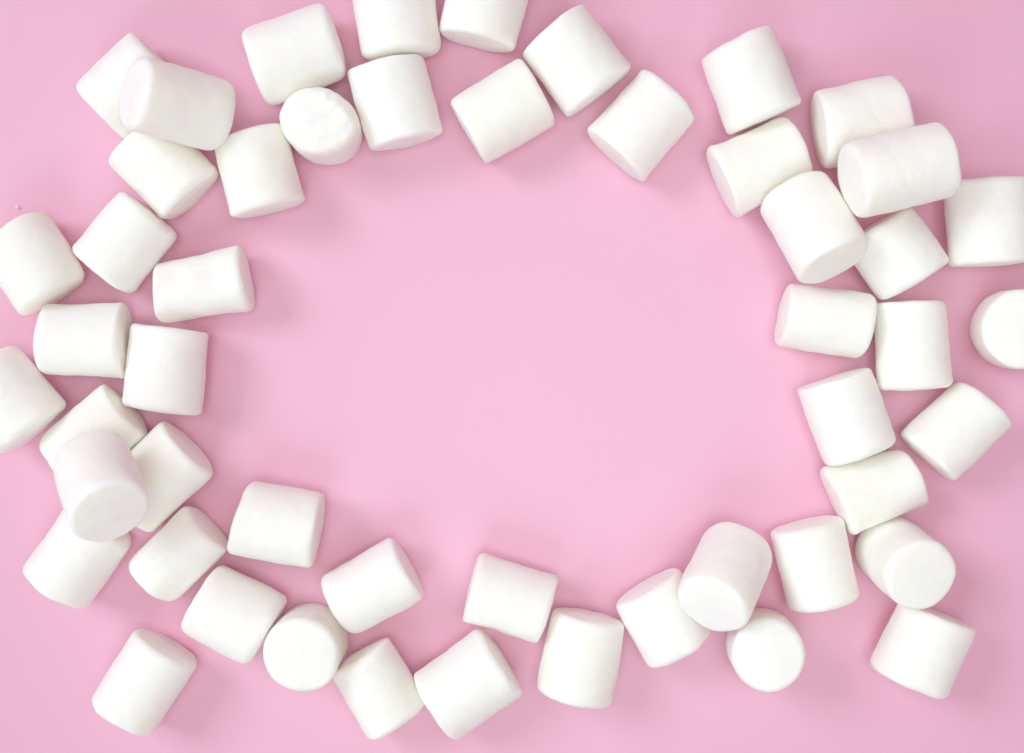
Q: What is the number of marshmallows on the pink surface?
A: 51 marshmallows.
